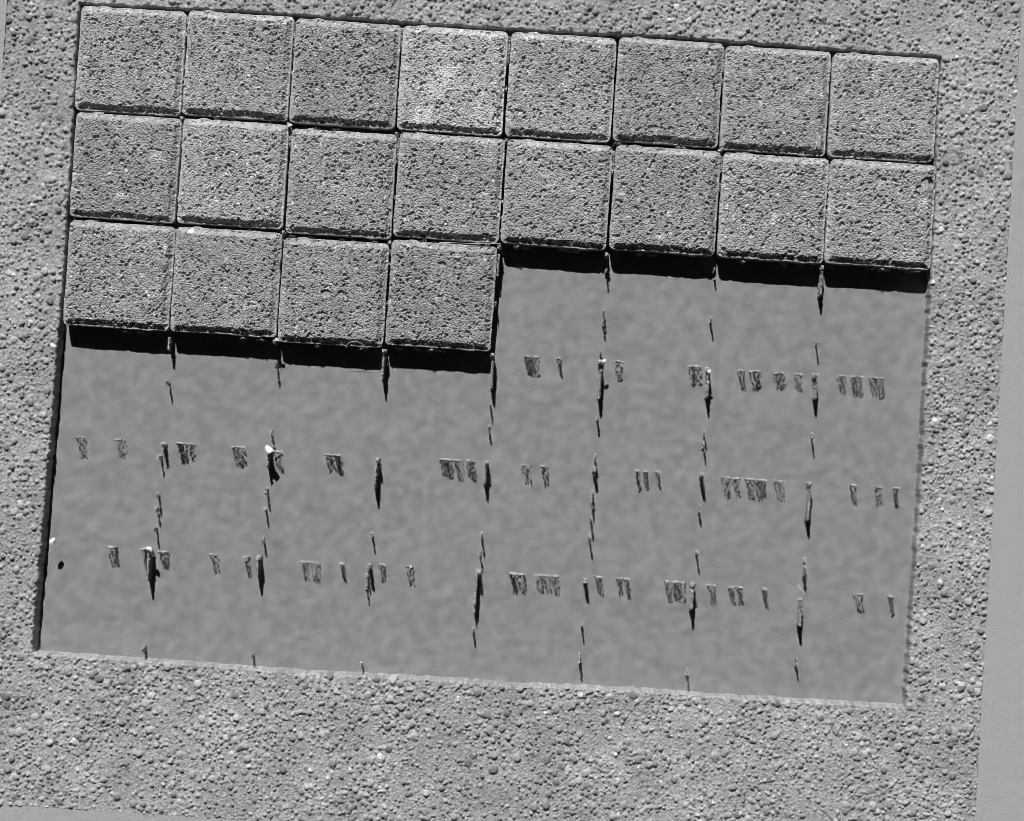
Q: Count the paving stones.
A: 20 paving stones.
